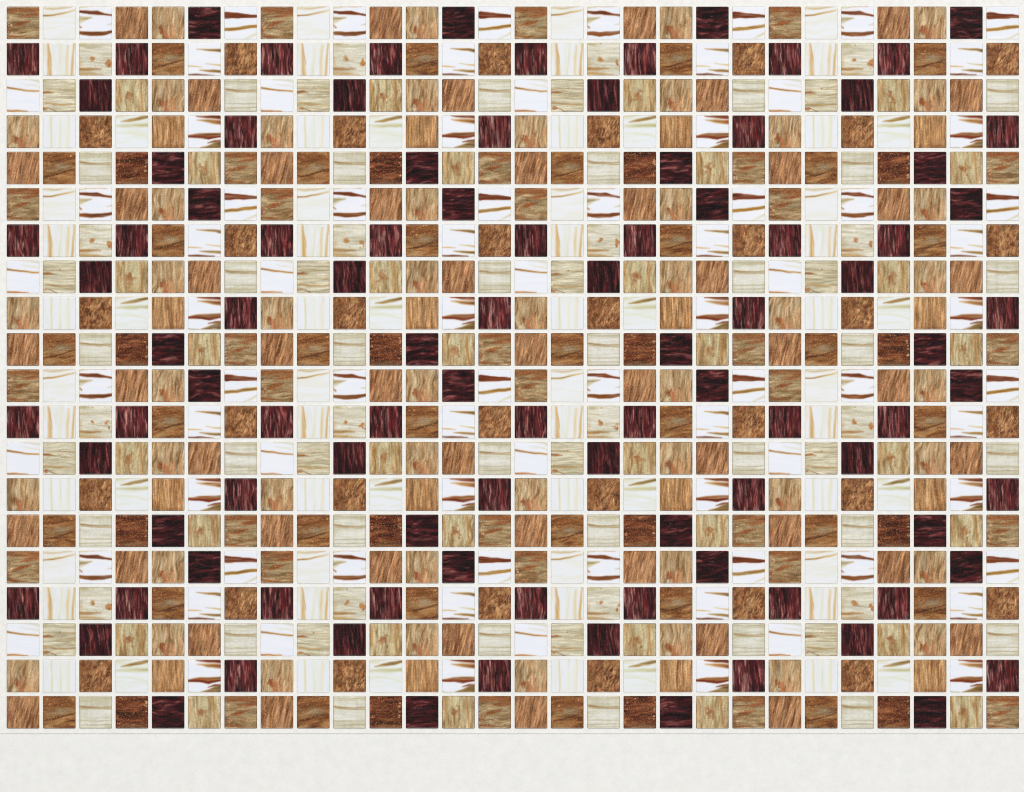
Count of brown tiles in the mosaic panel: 176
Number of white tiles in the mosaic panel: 144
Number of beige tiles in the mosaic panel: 144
